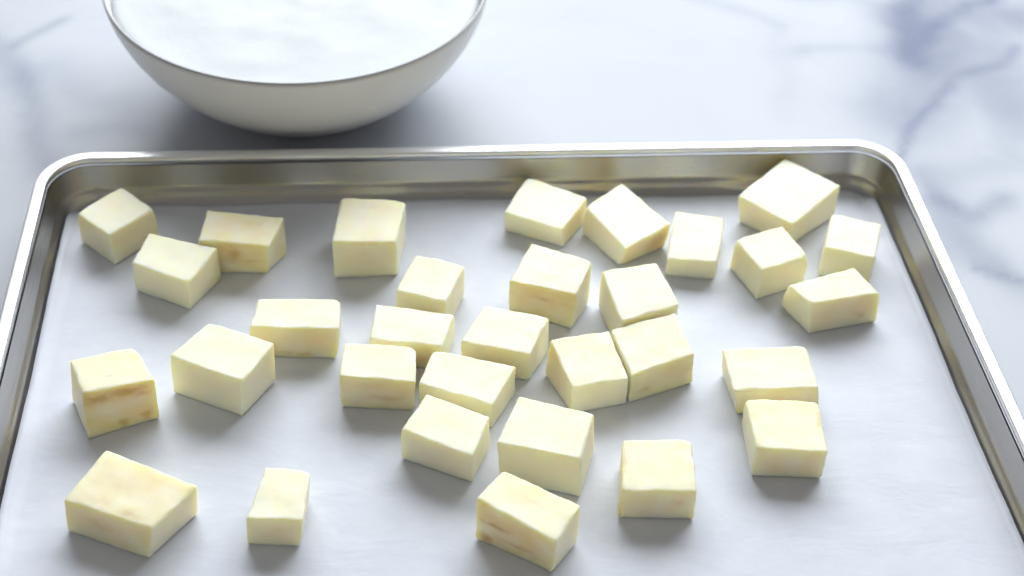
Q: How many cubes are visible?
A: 31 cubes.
